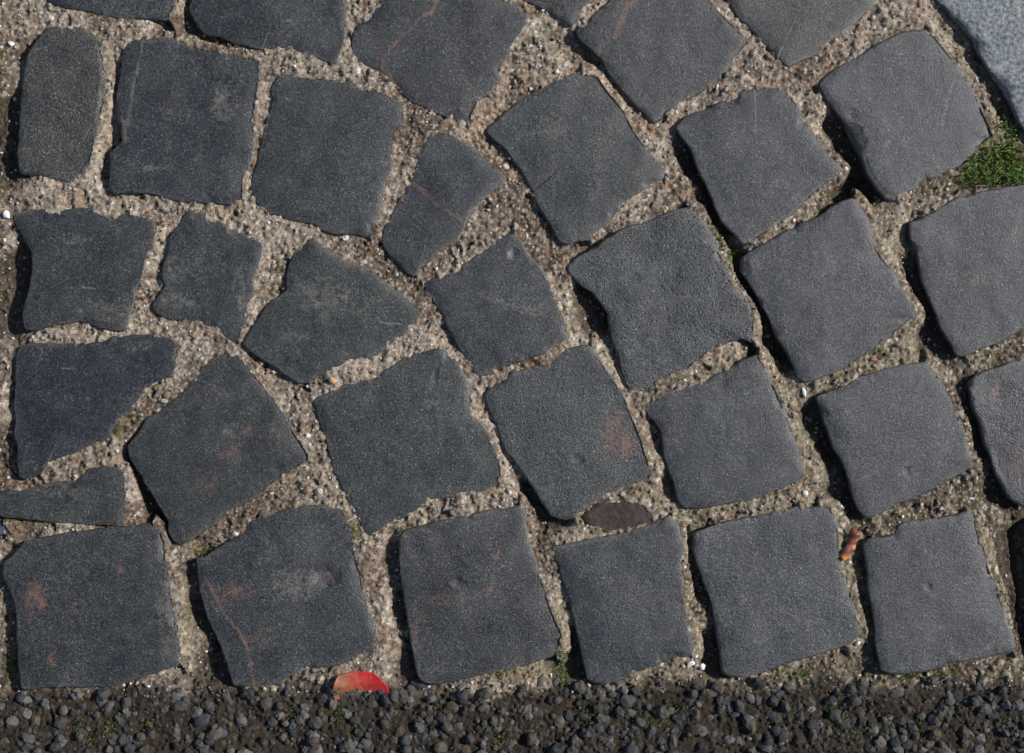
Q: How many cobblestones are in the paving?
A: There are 34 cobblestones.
